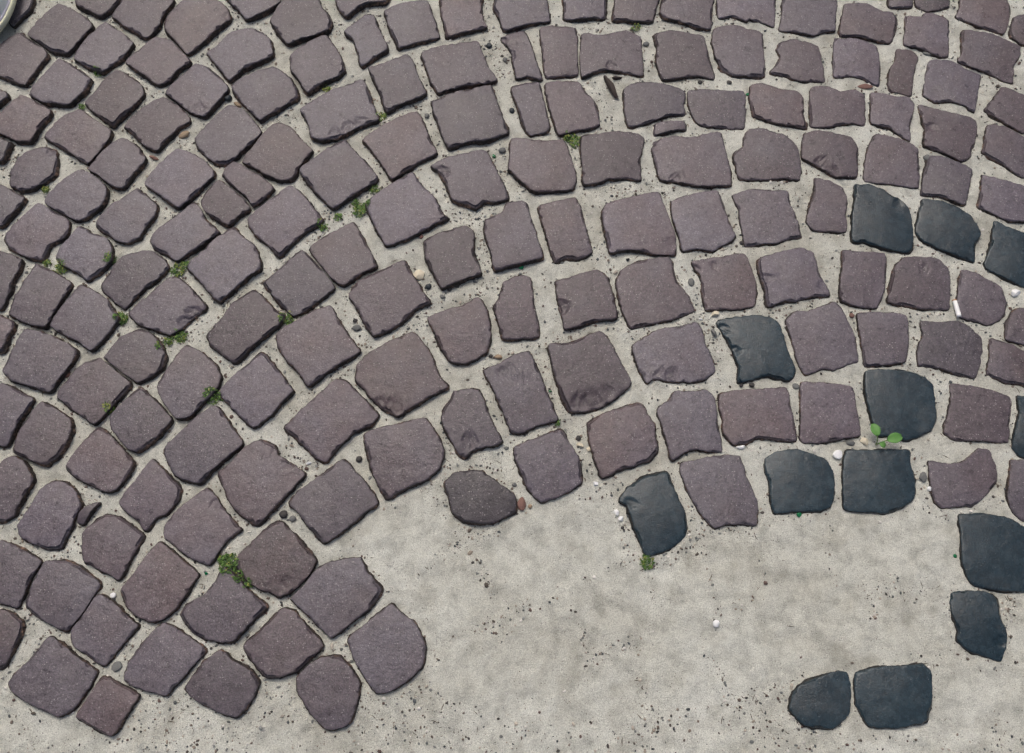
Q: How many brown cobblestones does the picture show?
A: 171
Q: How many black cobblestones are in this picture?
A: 13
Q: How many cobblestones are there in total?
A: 184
